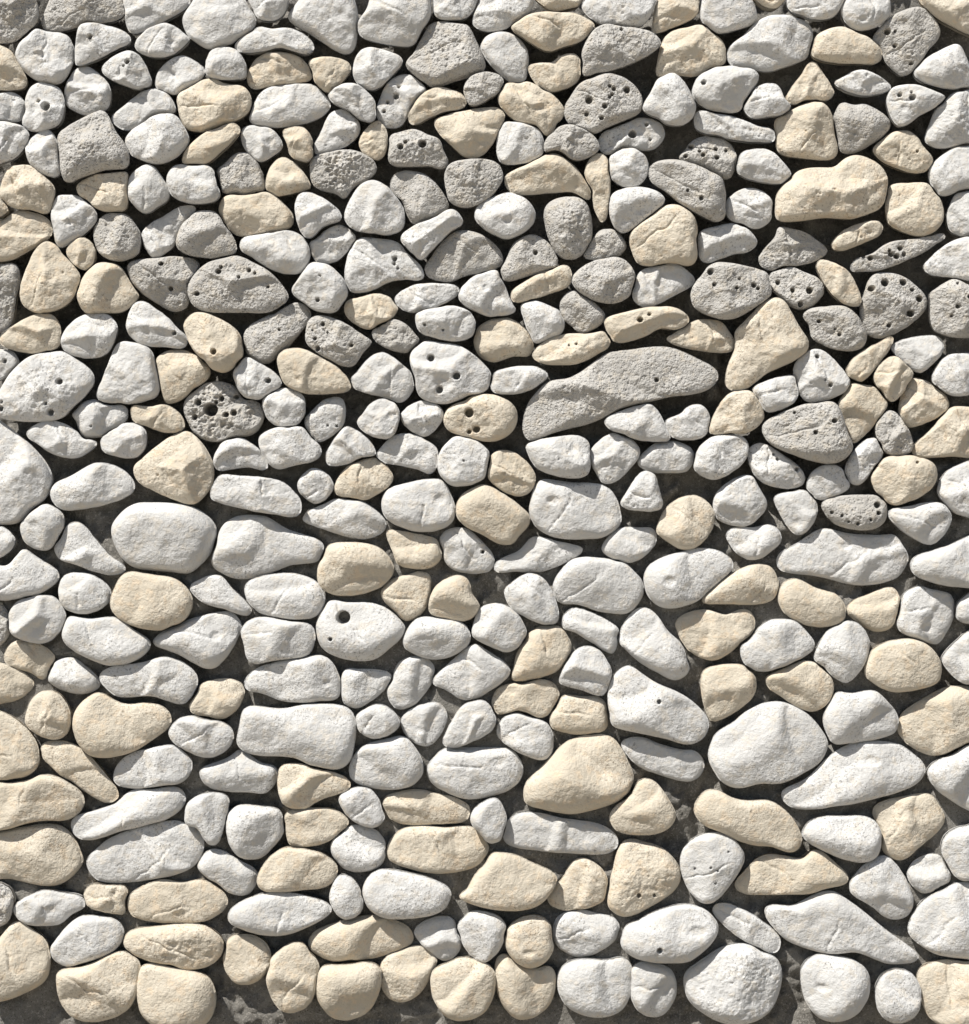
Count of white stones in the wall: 200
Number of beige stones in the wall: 115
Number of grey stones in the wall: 45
